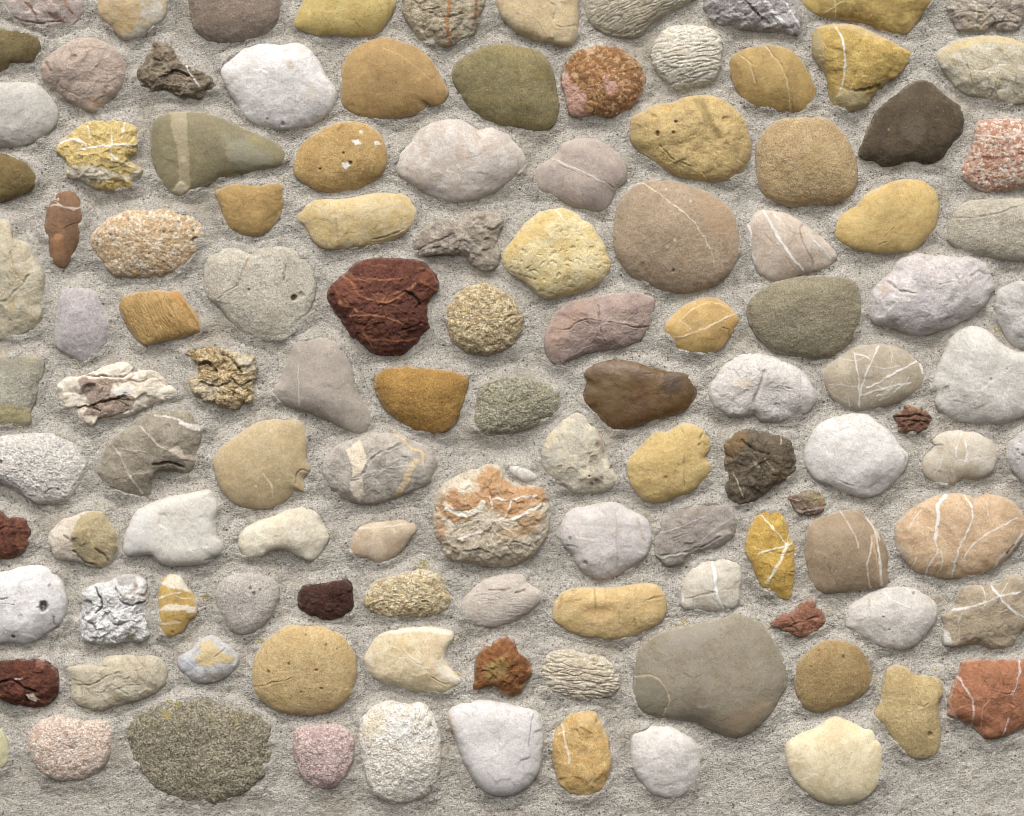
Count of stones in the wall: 119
